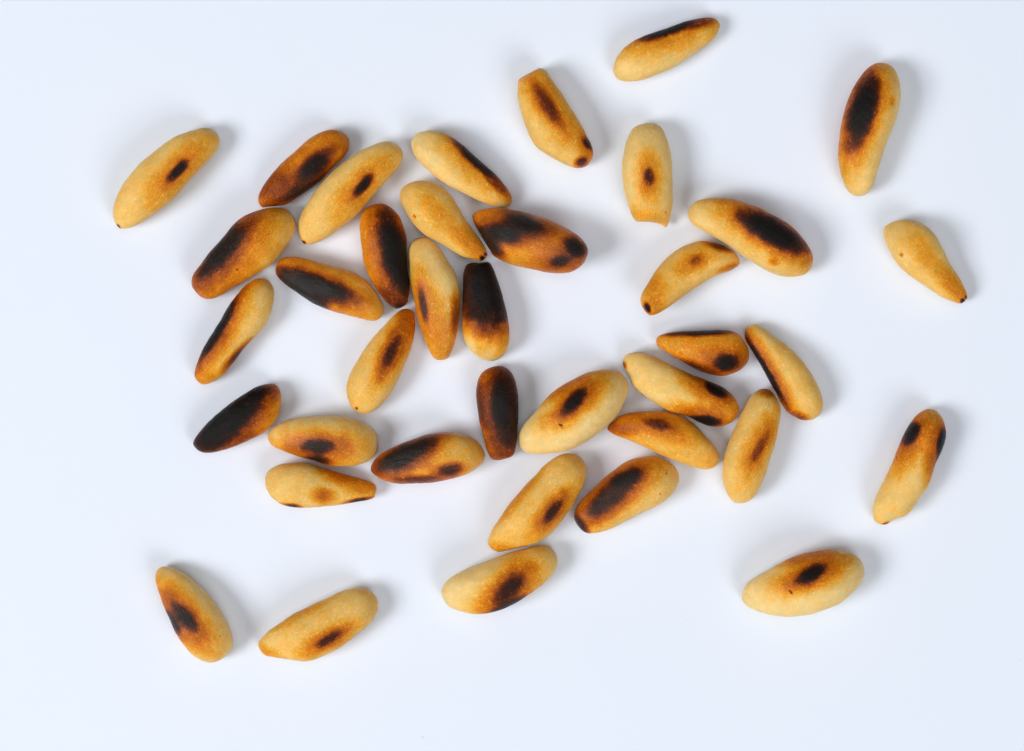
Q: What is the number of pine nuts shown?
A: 38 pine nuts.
